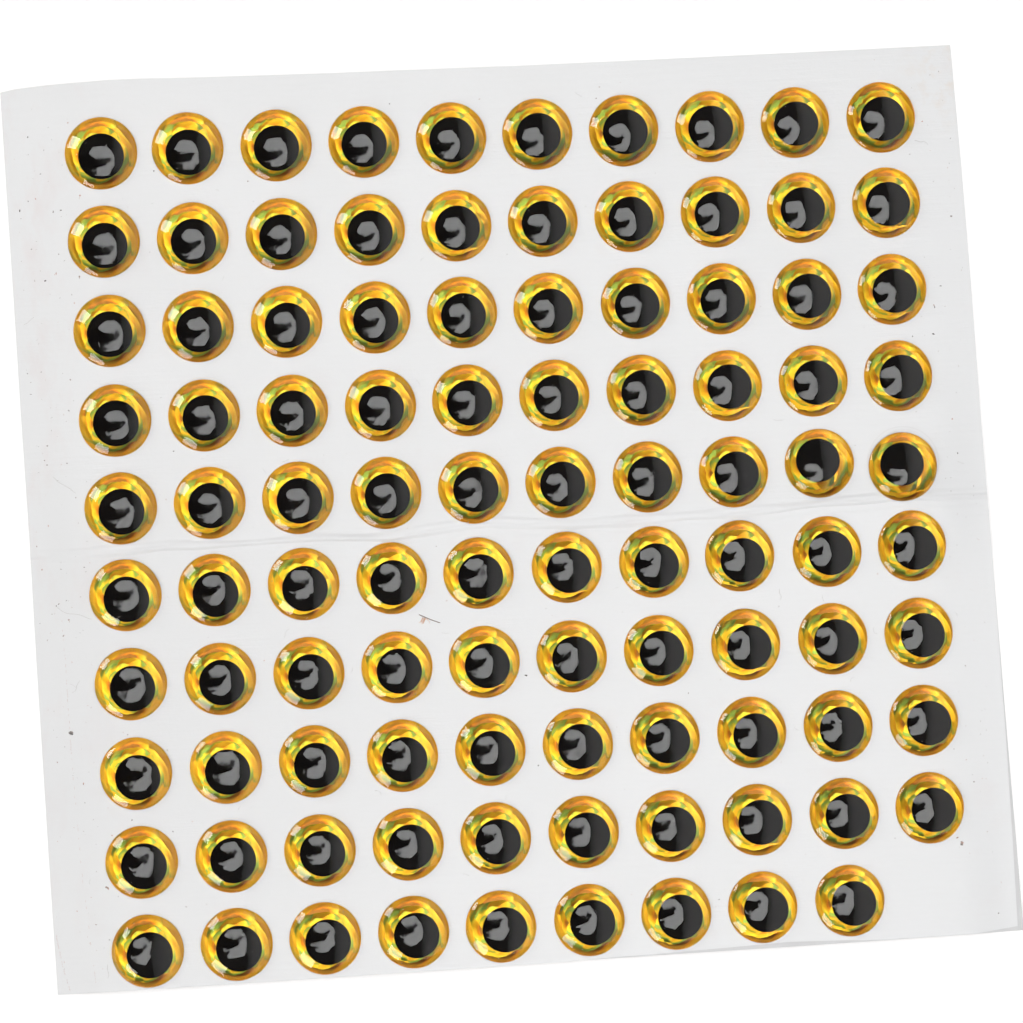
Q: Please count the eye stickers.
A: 99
